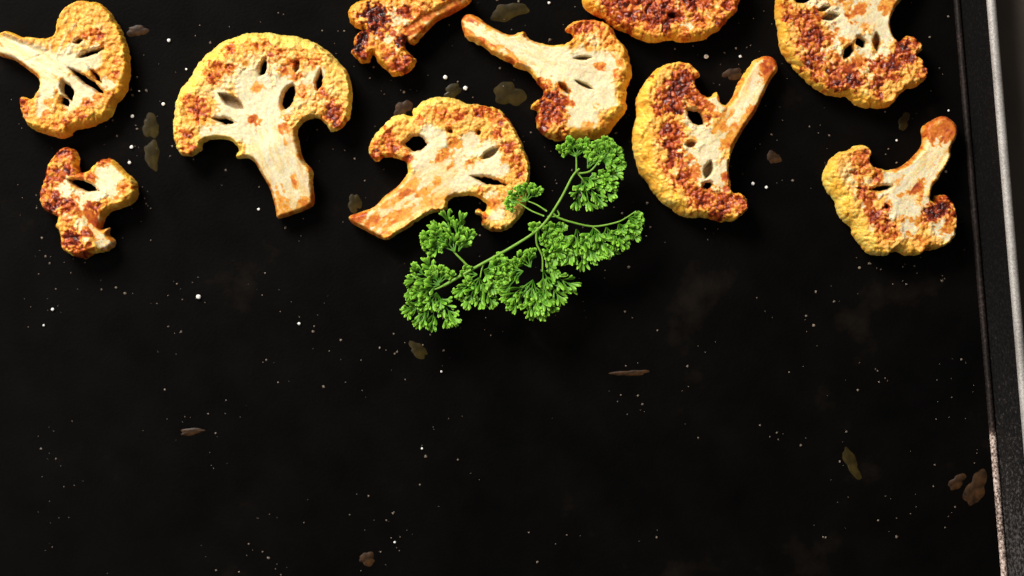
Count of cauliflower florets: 10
